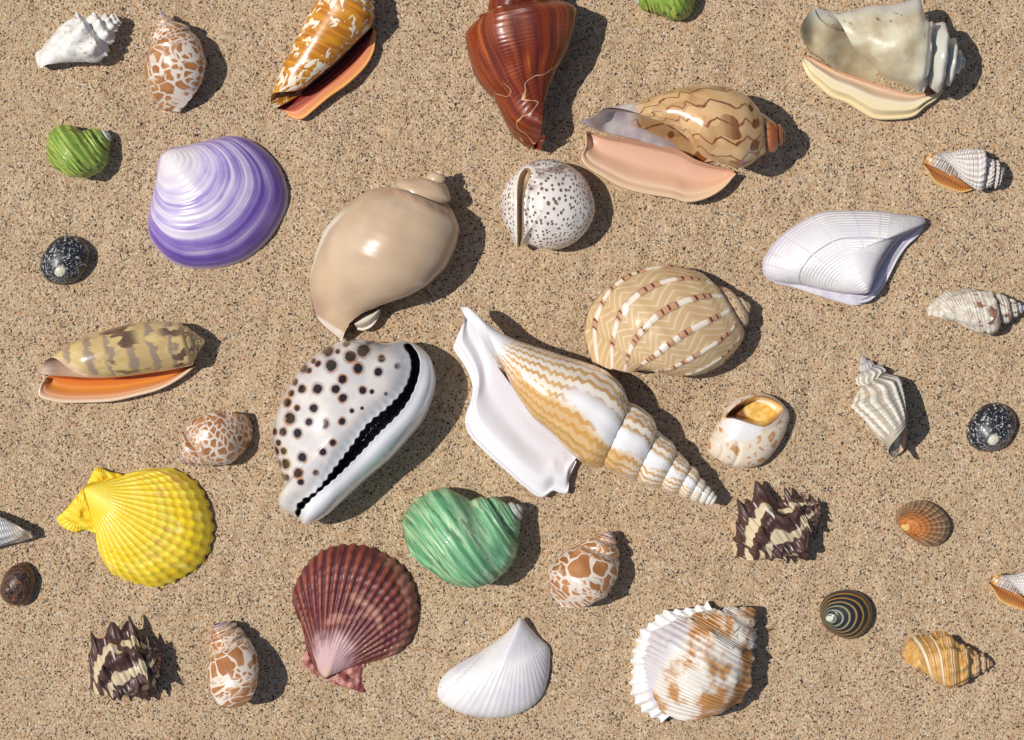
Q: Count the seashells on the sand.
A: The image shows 38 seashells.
